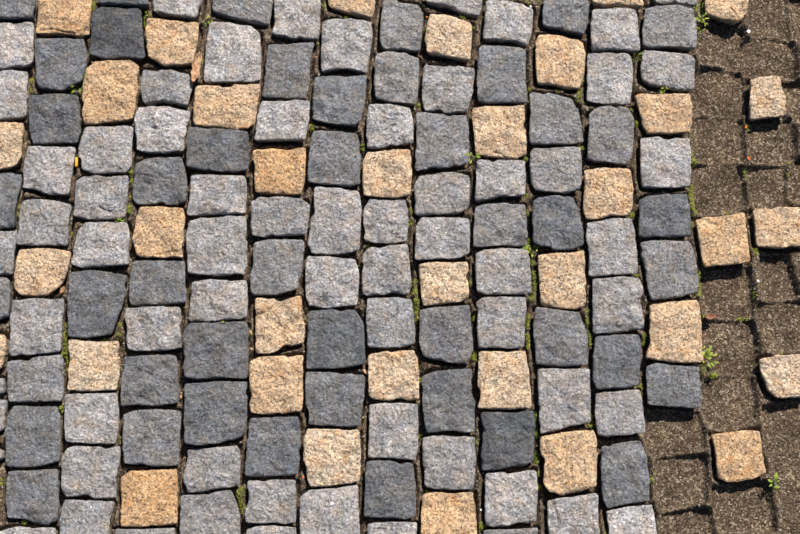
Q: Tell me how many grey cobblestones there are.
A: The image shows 111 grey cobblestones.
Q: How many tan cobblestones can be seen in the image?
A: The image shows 35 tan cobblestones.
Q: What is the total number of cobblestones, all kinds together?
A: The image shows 146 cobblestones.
